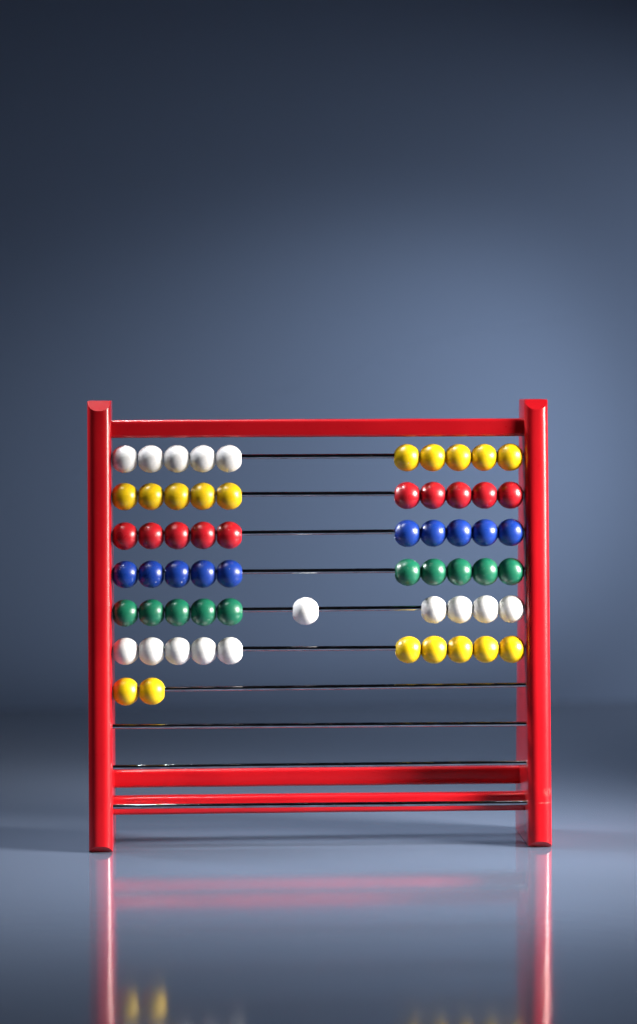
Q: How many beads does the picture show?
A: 62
